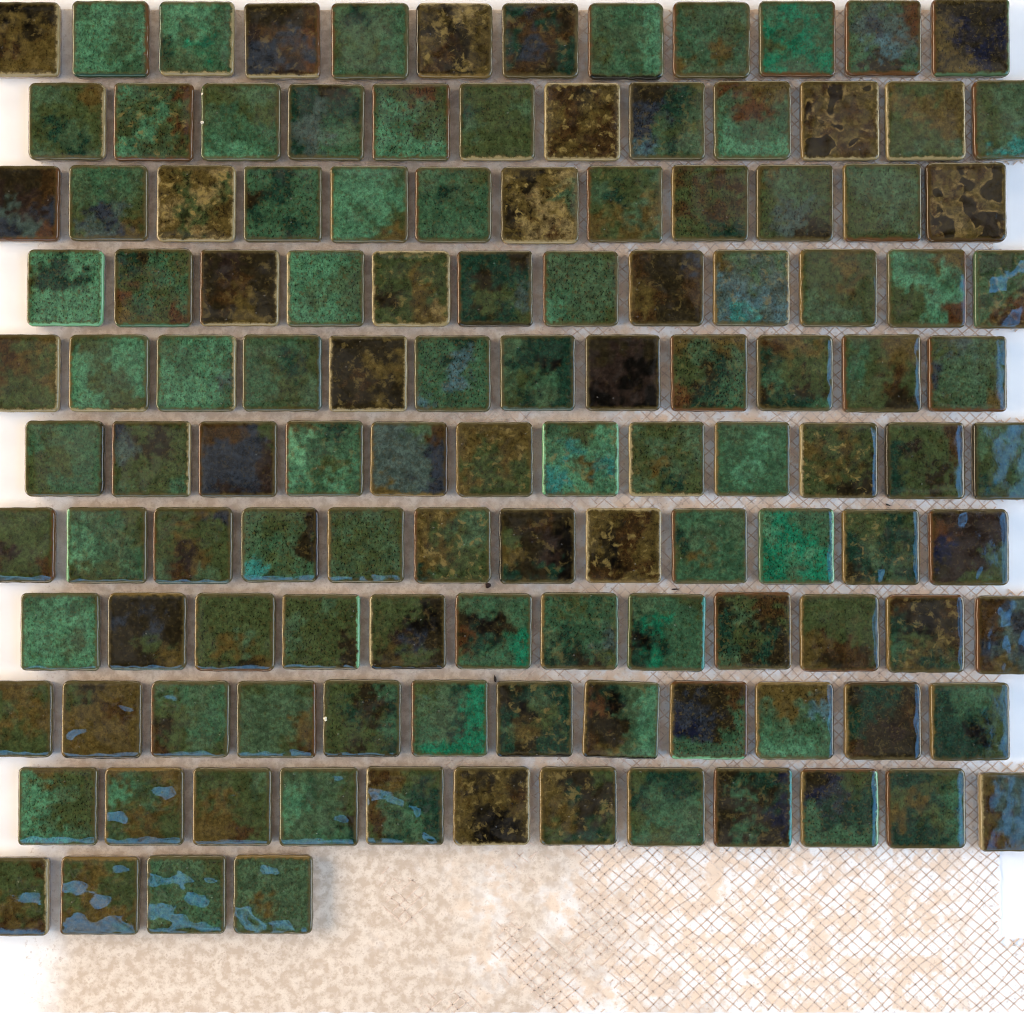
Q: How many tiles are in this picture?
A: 124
